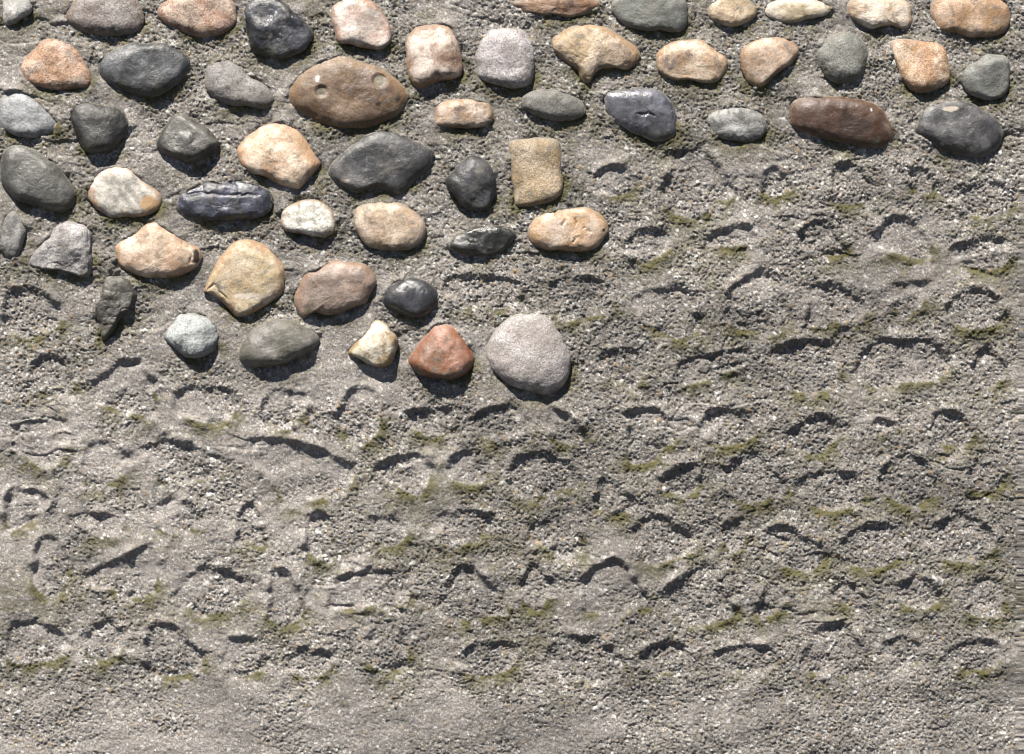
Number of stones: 55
